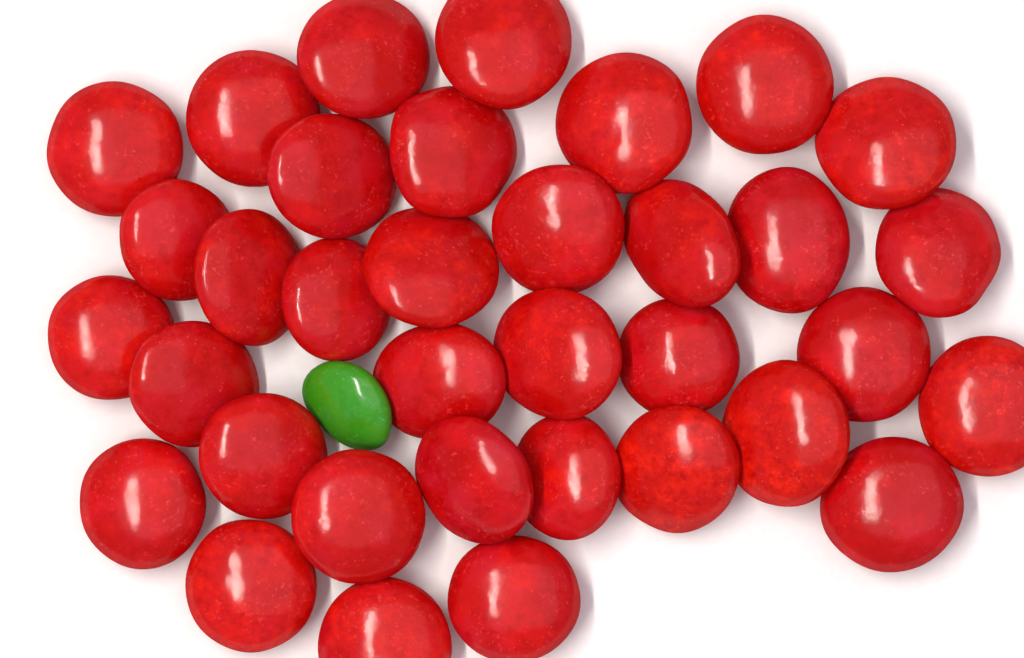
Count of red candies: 35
